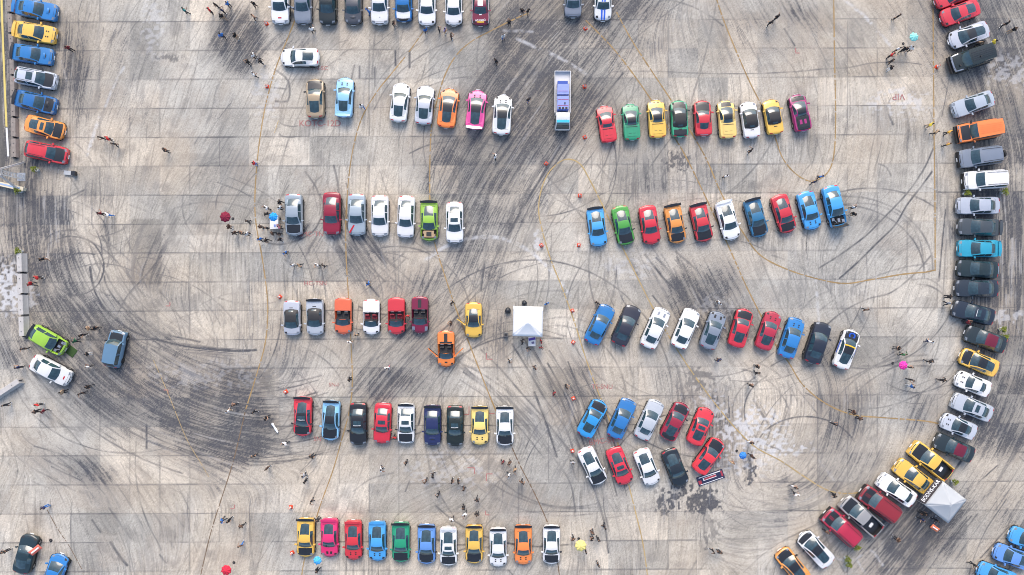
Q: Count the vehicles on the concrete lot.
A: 137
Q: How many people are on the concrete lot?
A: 198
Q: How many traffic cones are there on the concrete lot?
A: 18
